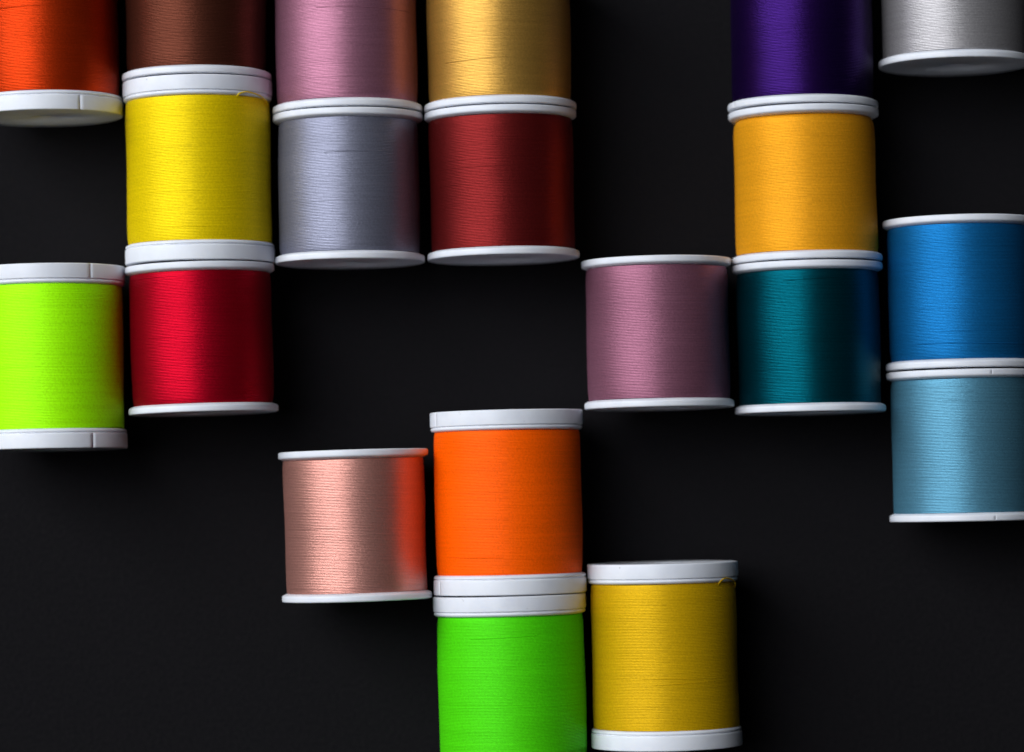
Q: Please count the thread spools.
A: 20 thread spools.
